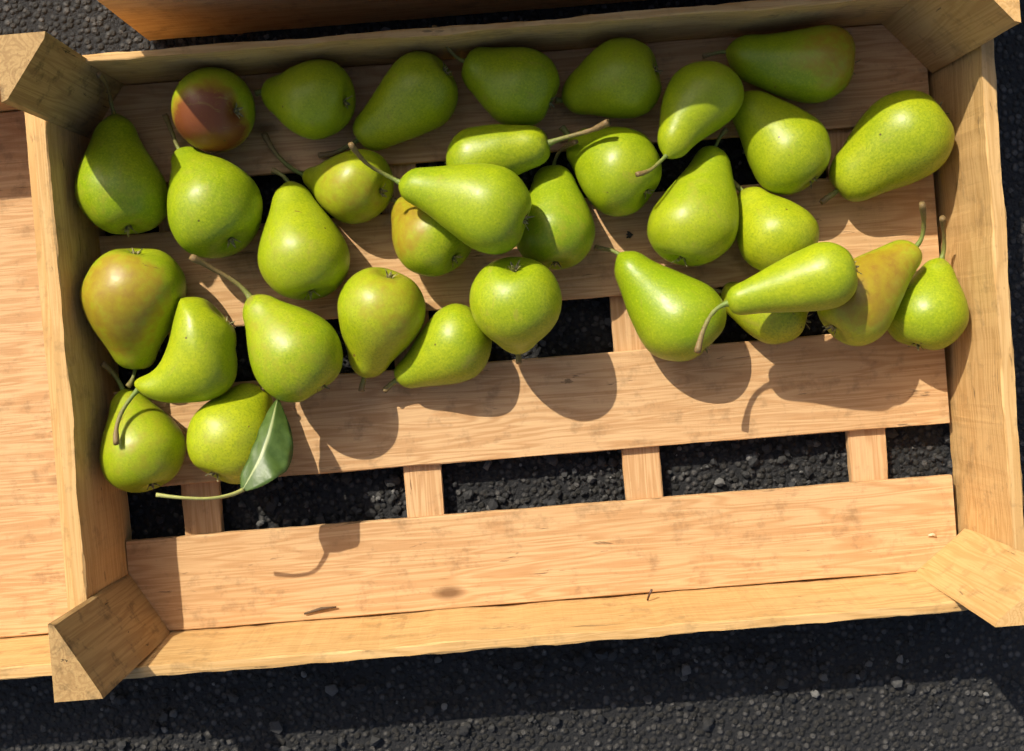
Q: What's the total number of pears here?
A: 33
